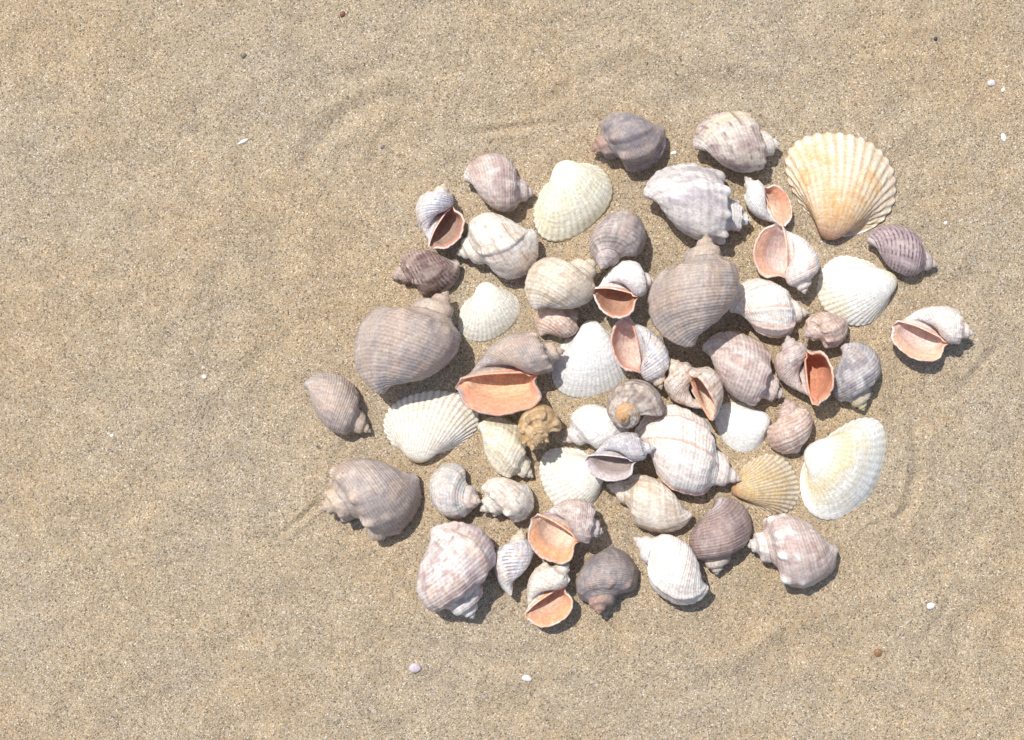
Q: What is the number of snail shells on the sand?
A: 45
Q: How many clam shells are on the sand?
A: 10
